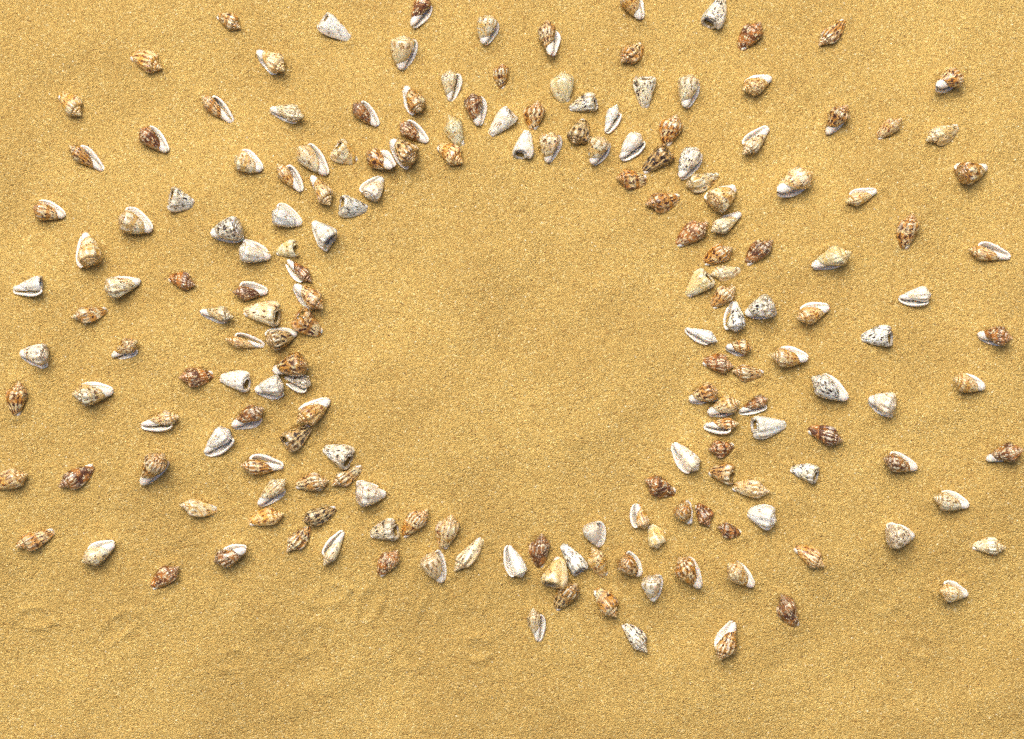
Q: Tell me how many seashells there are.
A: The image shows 187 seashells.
